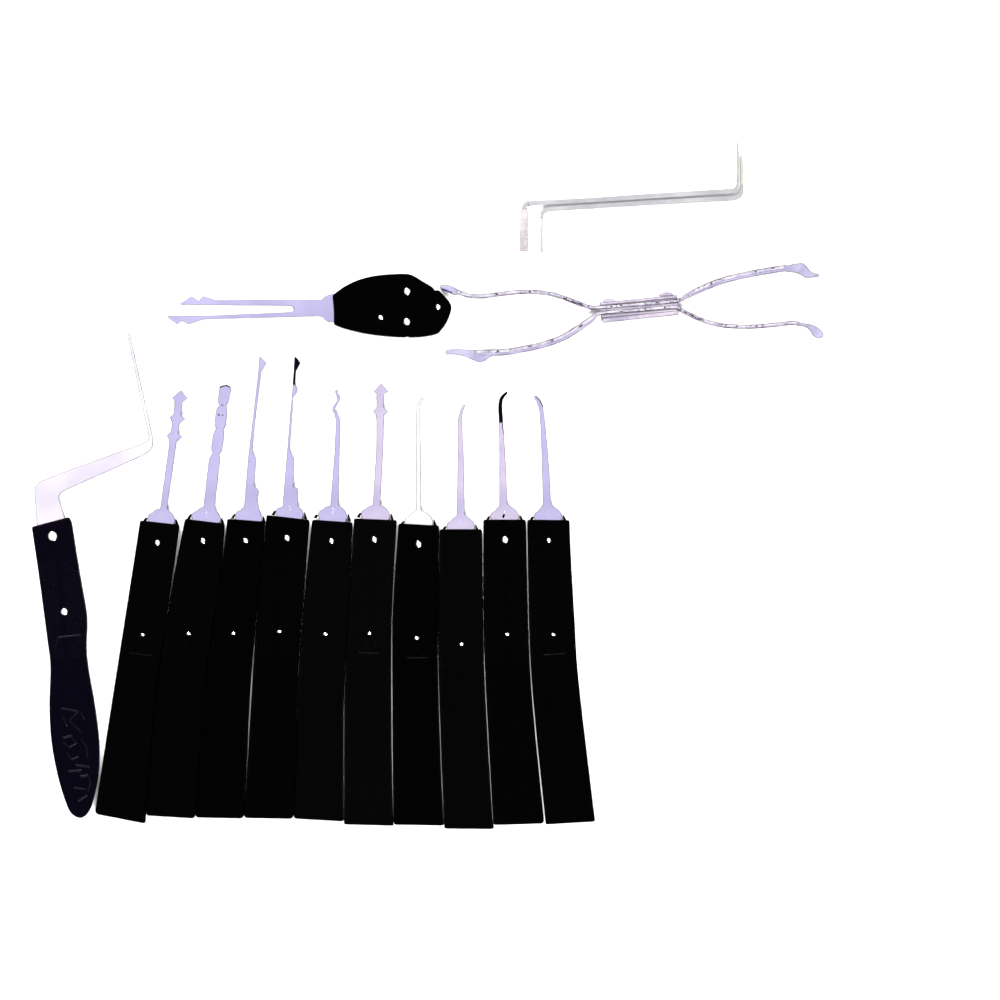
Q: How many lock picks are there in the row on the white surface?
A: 11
